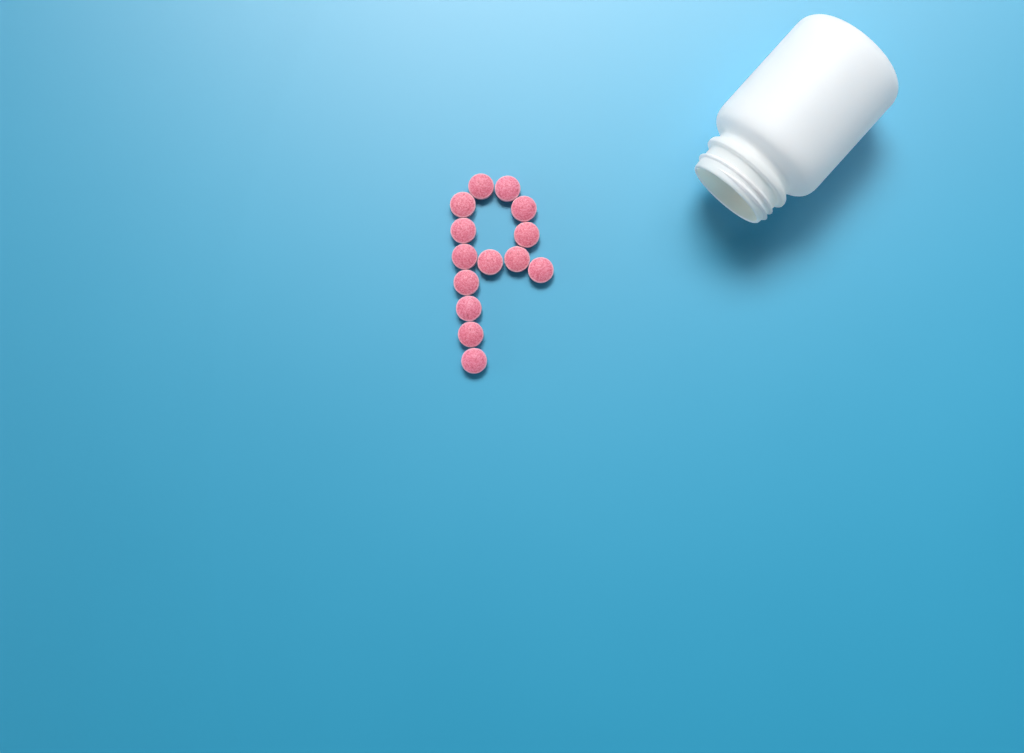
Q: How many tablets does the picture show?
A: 14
